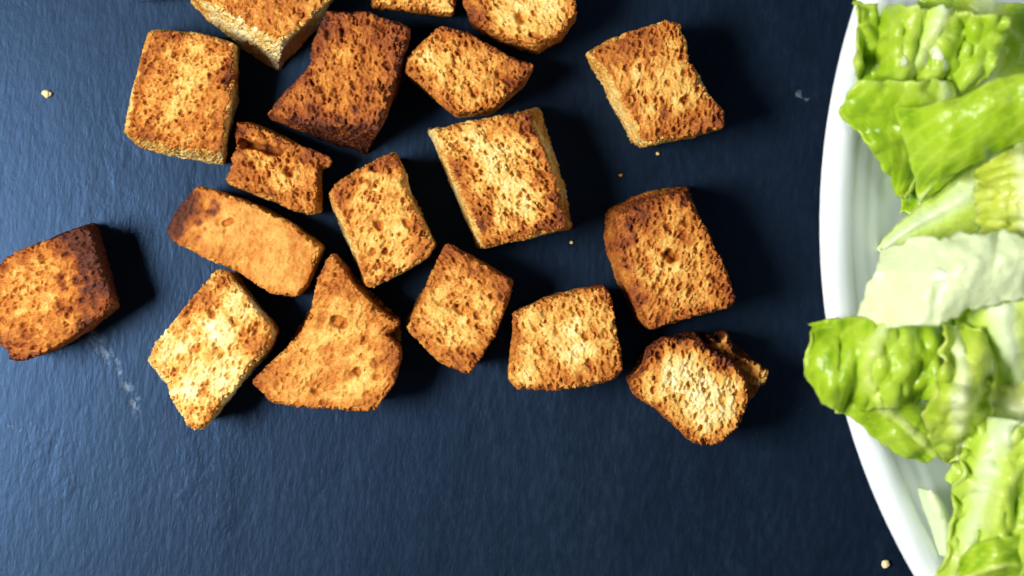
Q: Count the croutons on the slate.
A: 18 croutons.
